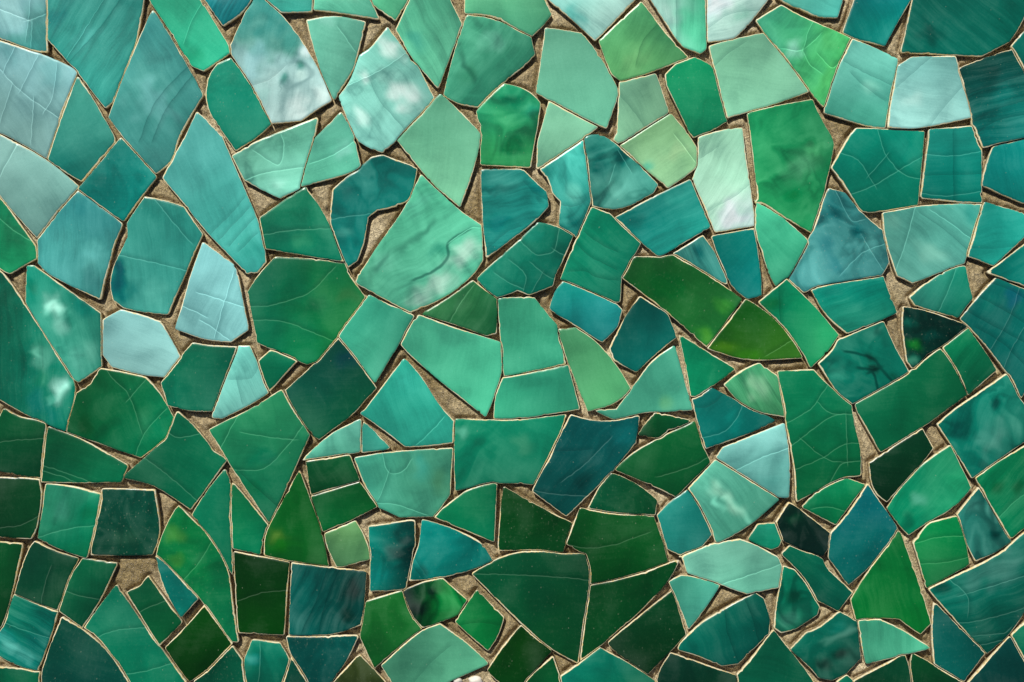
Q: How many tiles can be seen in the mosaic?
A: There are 184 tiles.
